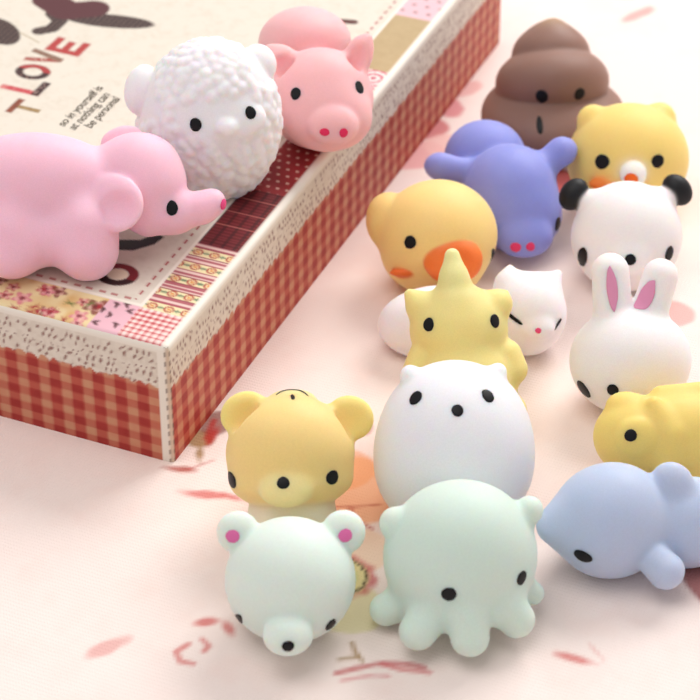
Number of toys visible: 17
